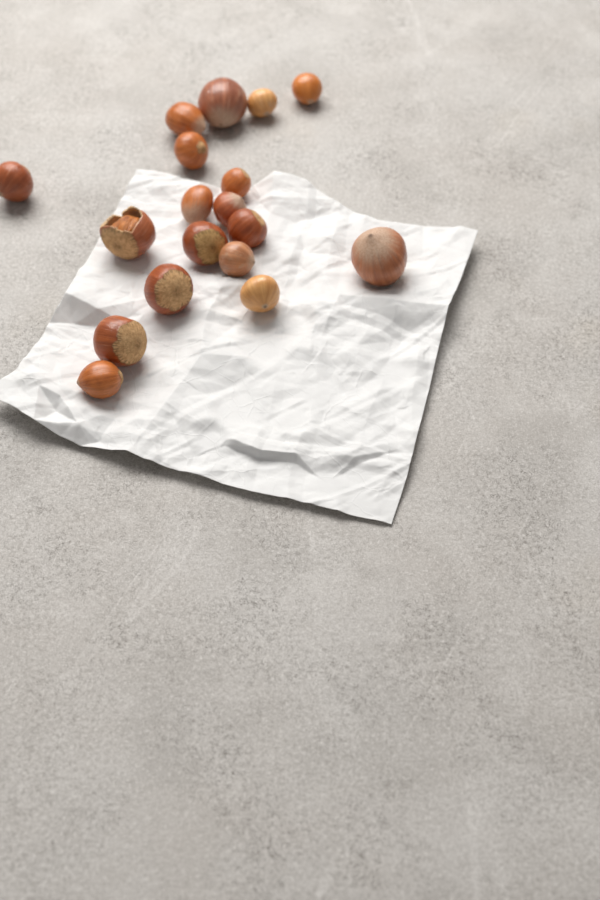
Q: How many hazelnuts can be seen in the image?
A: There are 18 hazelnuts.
